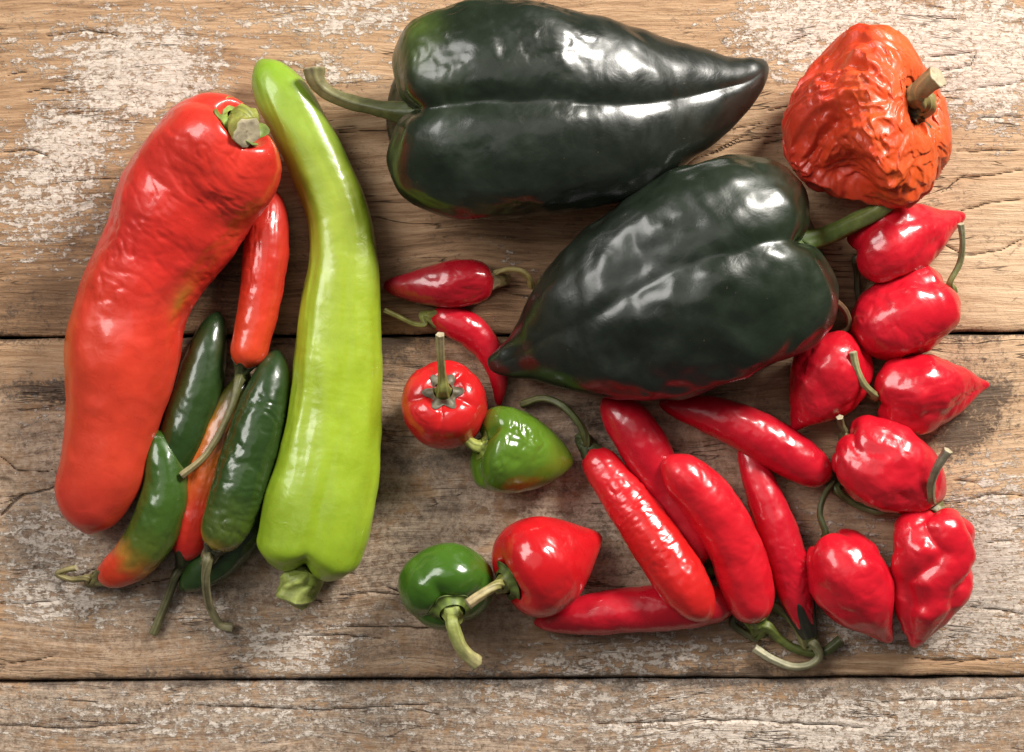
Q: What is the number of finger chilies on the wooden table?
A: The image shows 14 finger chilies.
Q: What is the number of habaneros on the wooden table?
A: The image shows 7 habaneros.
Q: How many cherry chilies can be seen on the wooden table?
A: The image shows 4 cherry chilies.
